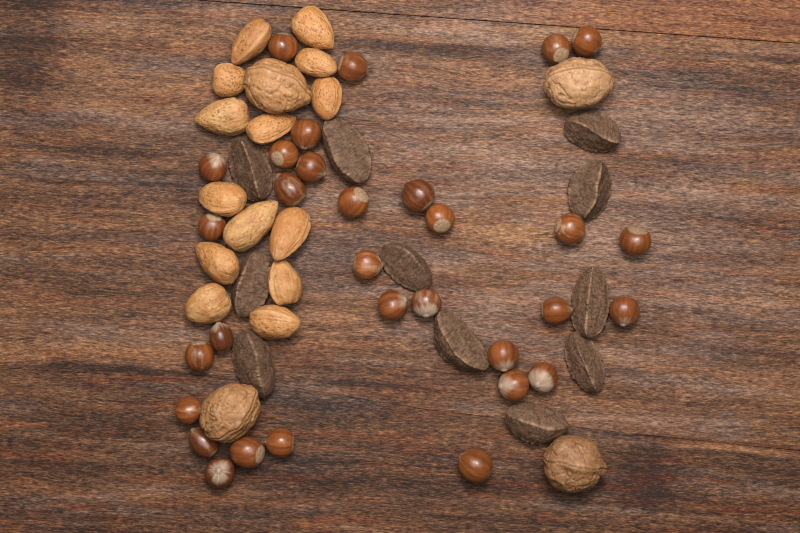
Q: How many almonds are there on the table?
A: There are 14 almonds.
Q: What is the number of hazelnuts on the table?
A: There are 31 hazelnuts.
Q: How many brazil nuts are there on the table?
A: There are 11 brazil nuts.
